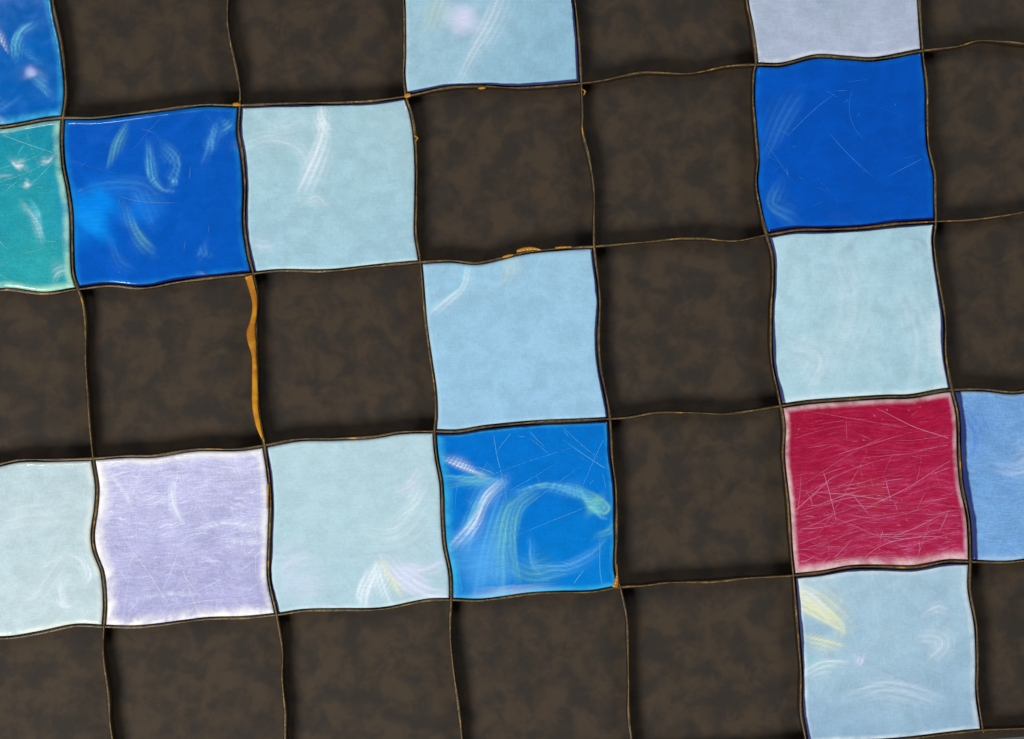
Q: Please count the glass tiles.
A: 16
